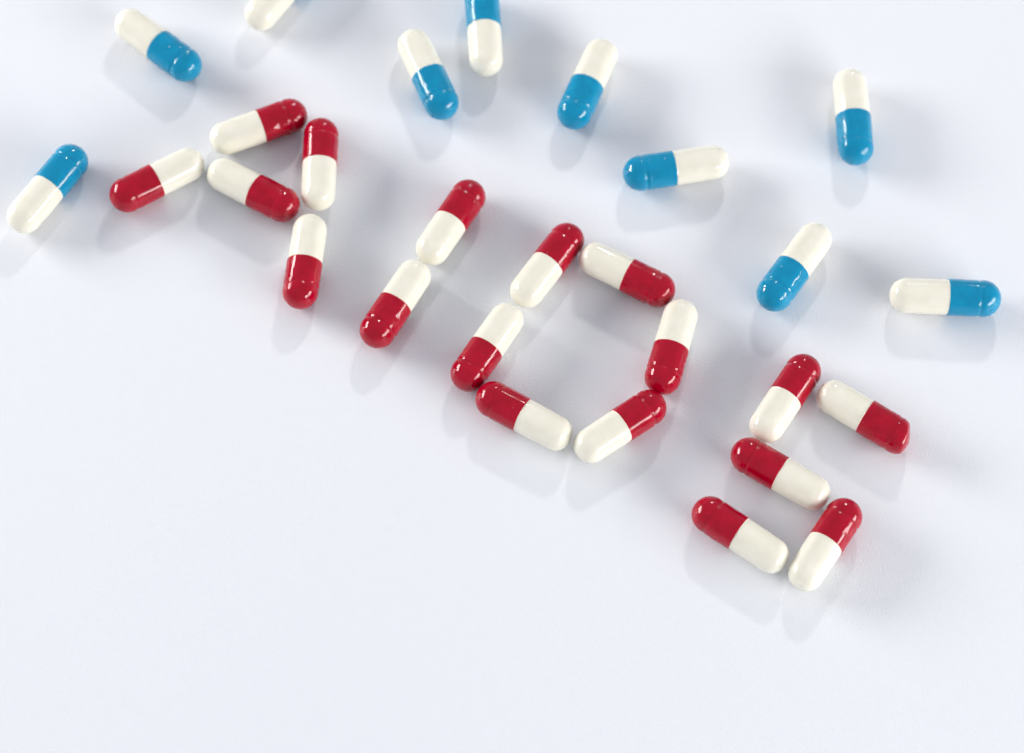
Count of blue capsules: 10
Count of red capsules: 18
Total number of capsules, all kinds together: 28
